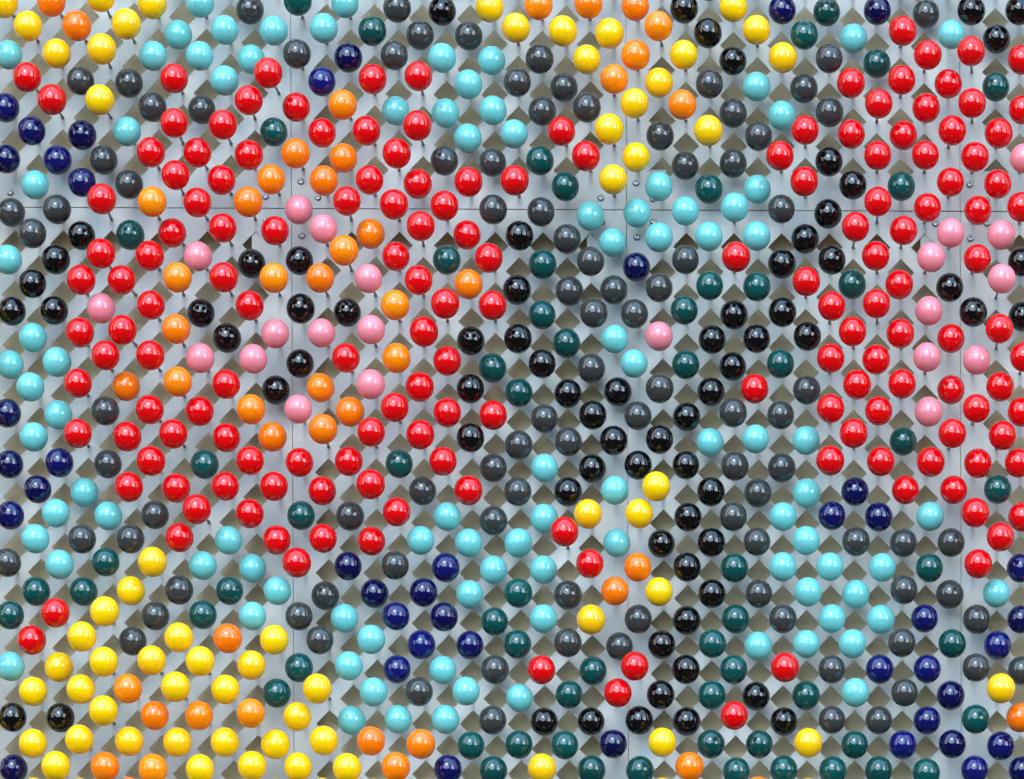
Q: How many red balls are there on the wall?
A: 163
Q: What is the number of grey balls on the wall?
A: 97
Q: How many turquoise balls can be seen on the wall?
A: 96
